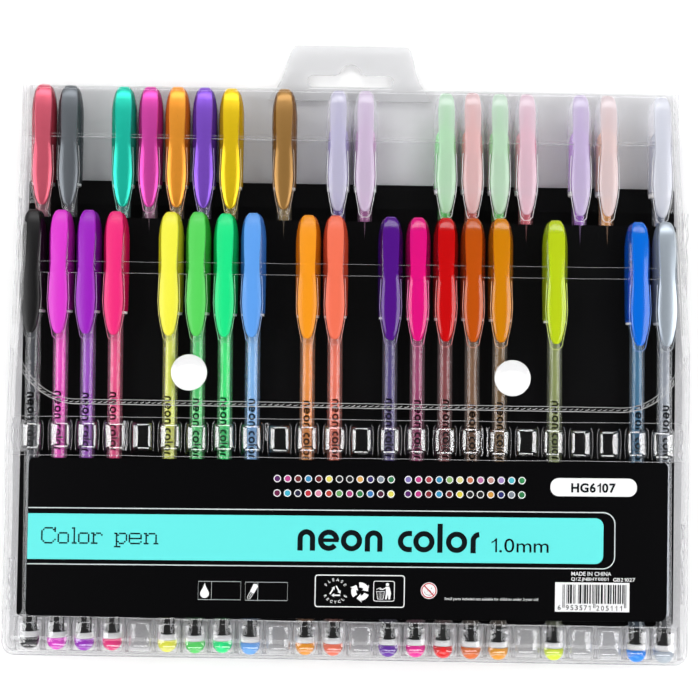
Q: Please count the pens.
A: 35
